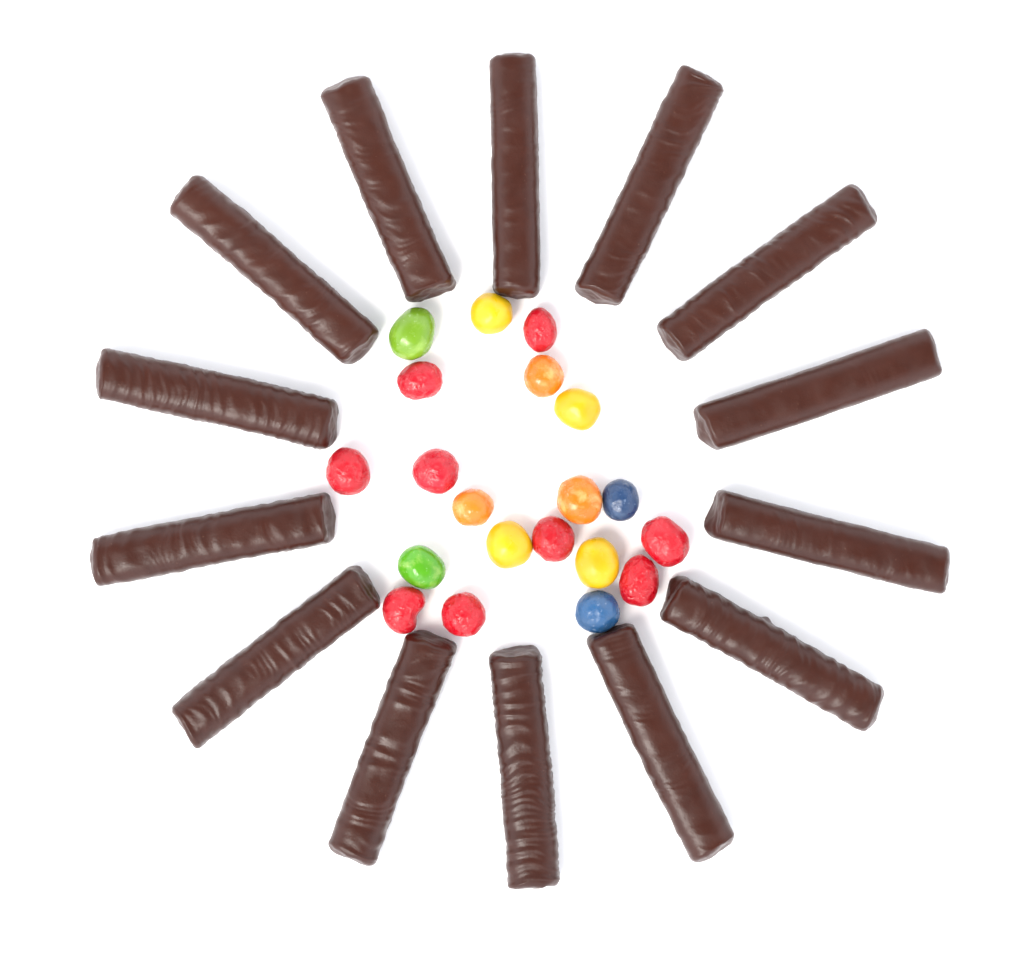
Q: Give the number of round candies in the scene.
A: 20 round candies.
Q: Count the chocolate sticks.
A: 14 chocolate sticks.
